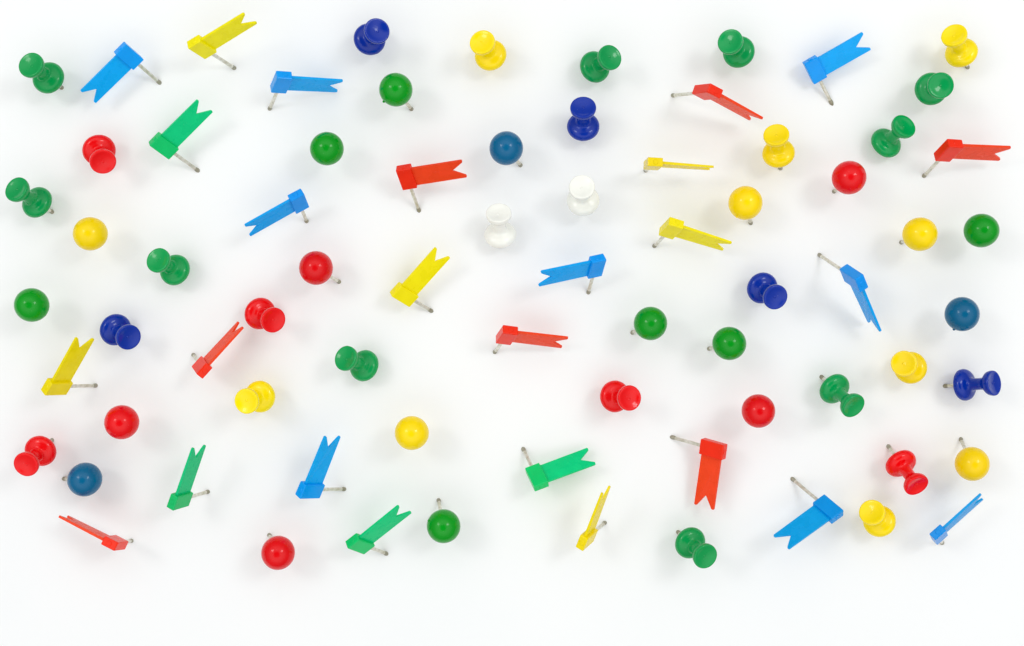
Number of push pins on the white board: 28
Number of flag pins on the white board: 26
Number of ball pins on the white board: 20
